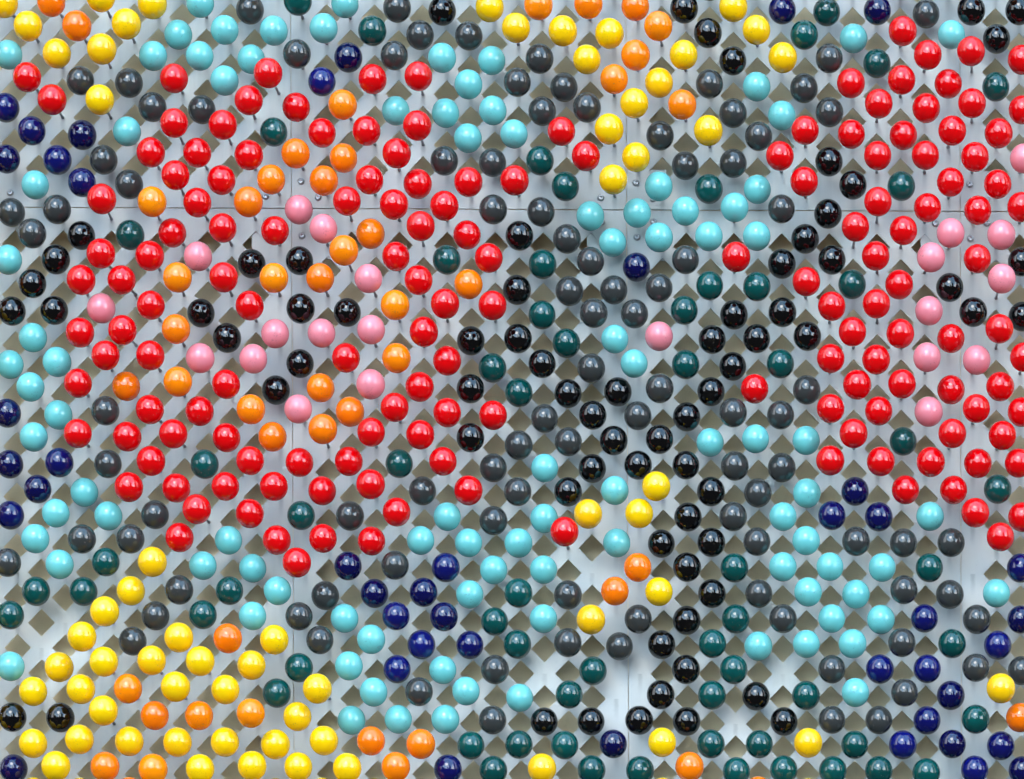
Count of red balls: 154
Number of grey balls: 97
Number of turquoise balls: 96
